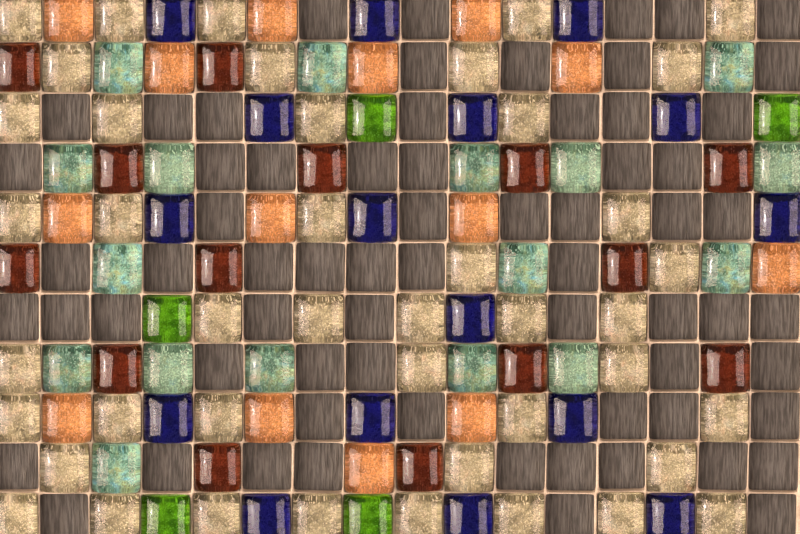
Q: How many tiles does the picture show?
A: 109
